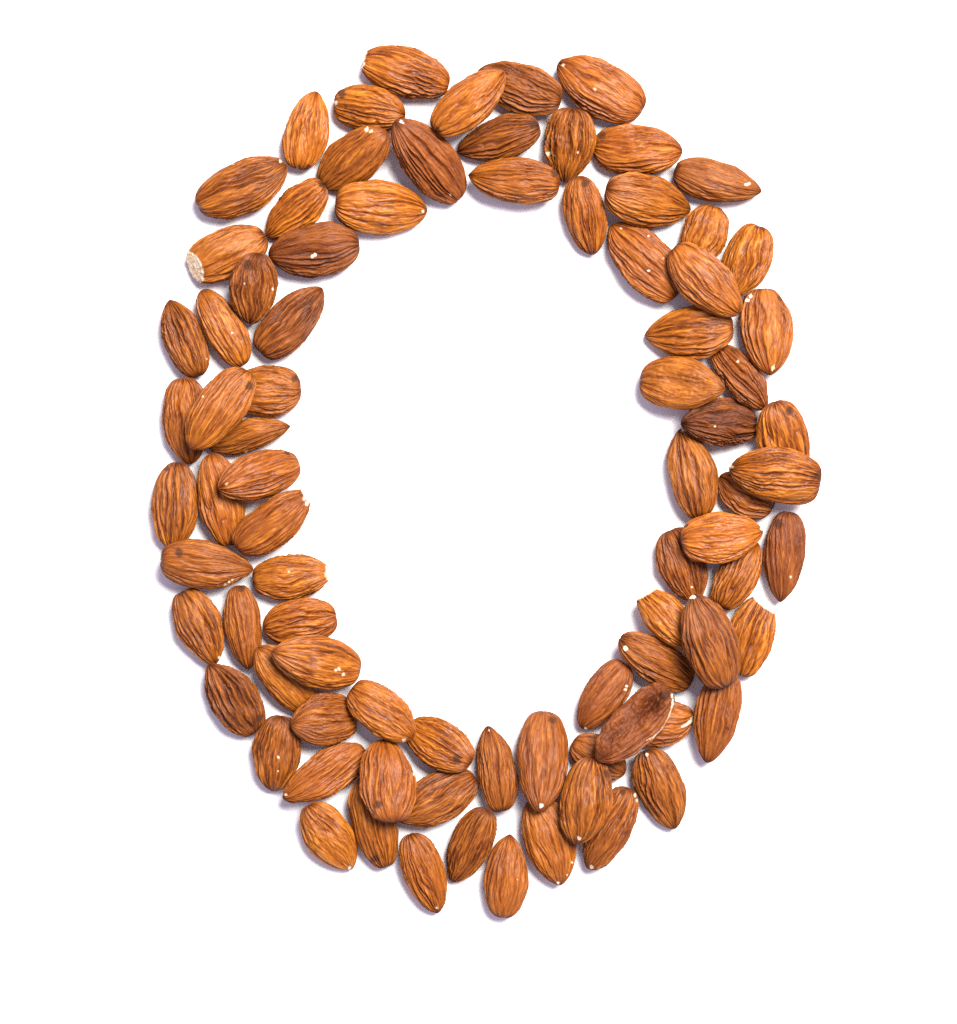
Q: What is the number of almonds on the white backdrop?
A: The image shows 84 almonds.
